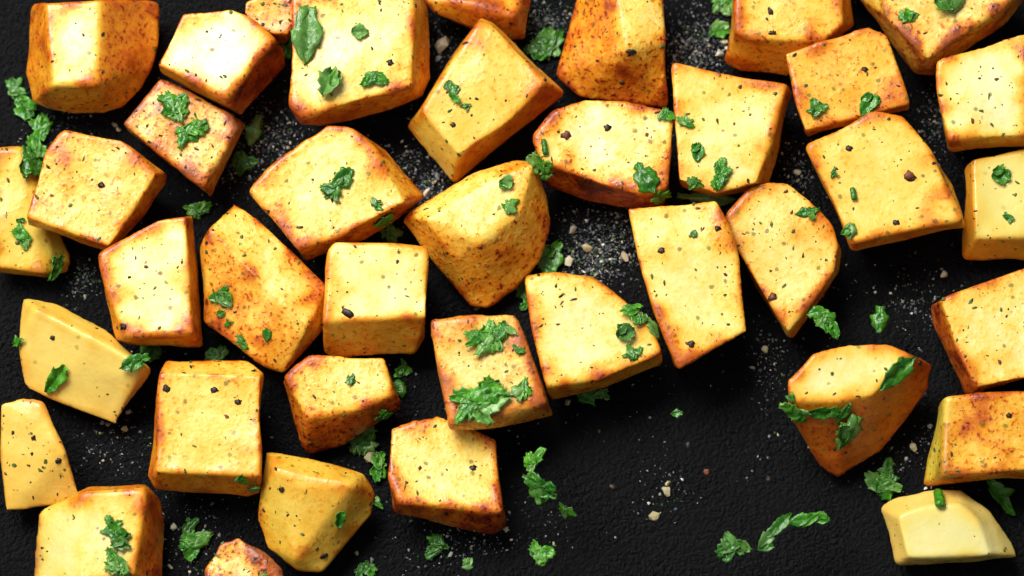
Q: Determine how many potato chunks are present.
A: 39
